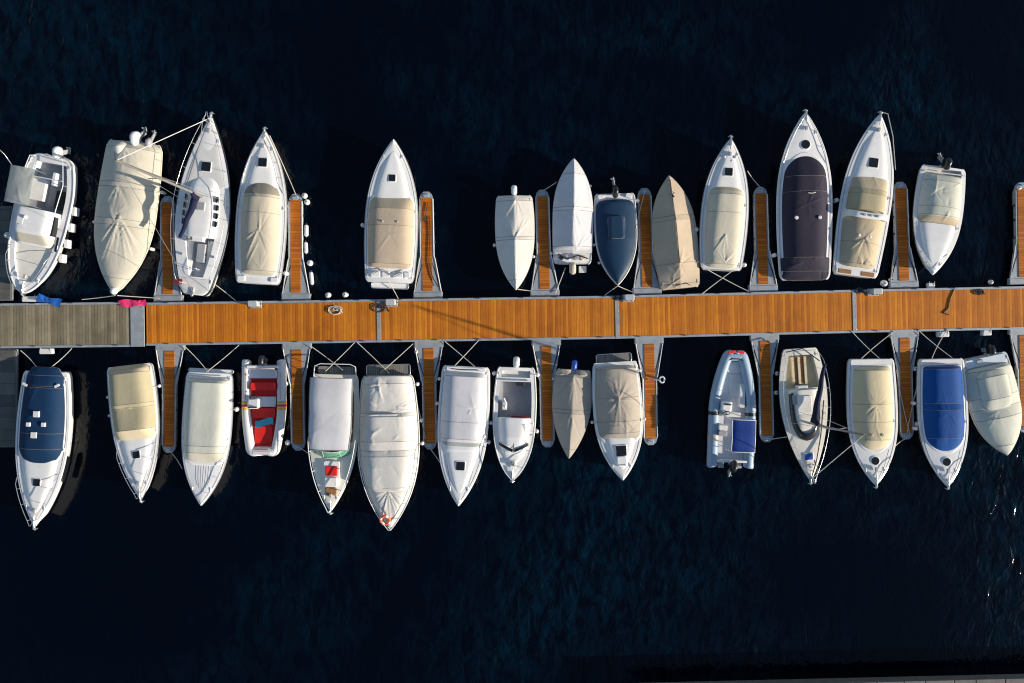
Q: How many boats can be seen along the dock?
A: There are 28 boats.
